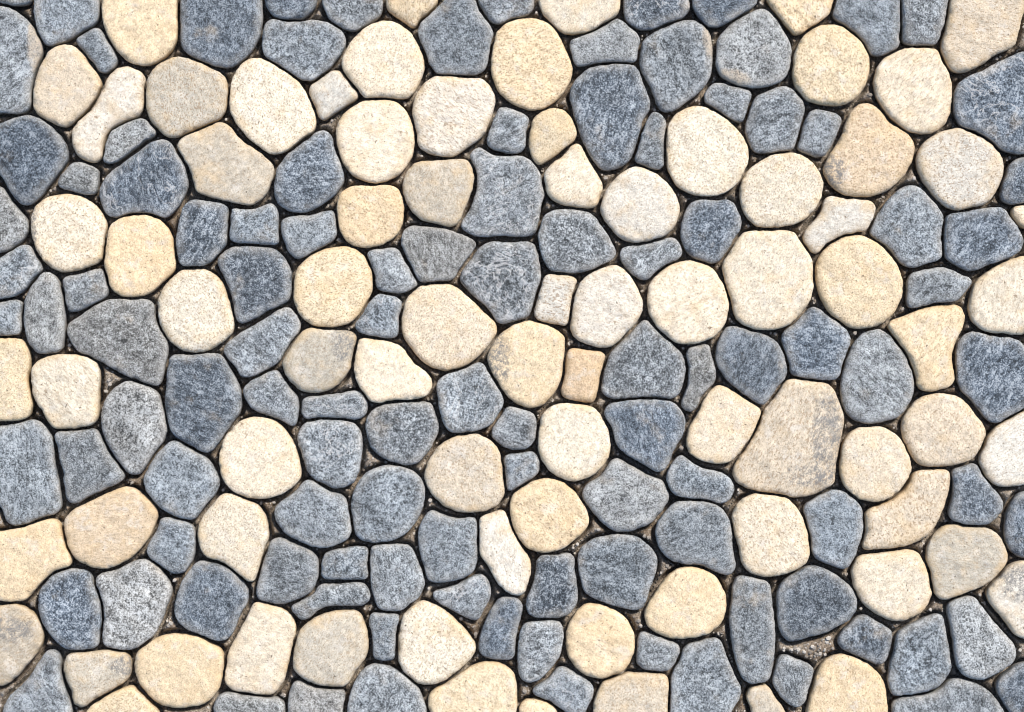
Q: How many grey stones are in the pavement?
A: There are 109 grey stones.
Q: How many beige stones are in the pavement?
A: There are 78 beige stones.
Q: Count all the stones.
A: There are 187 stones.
